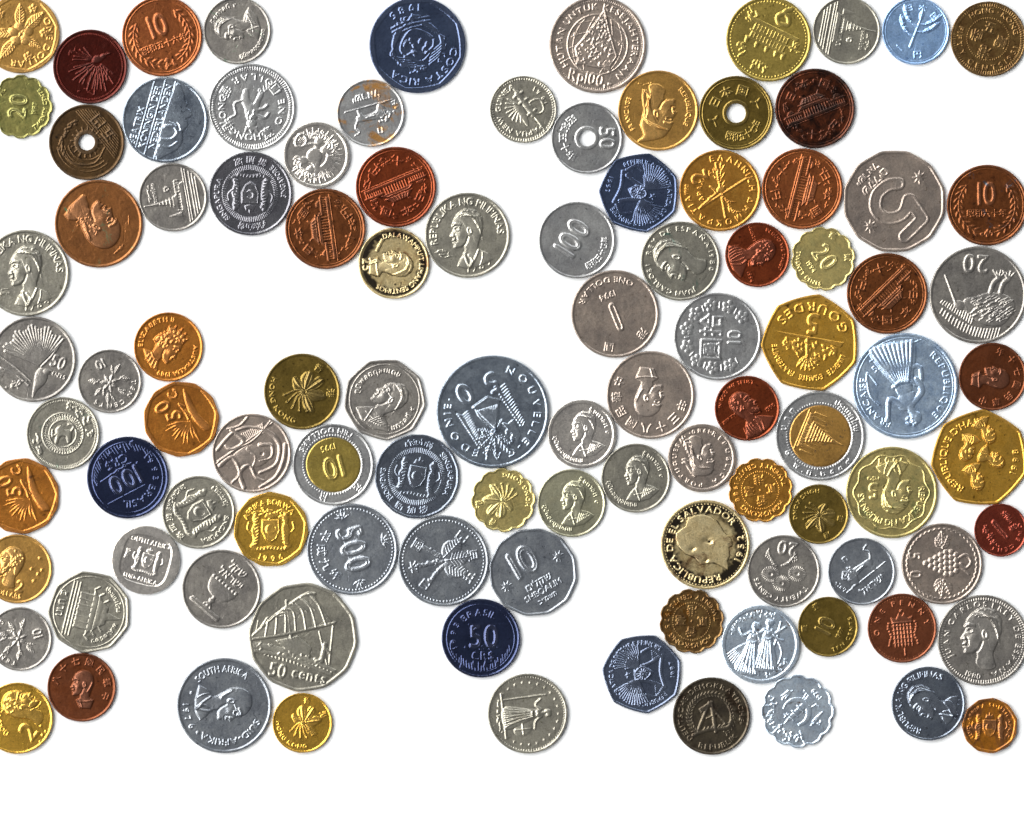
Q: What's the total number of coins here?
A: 102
